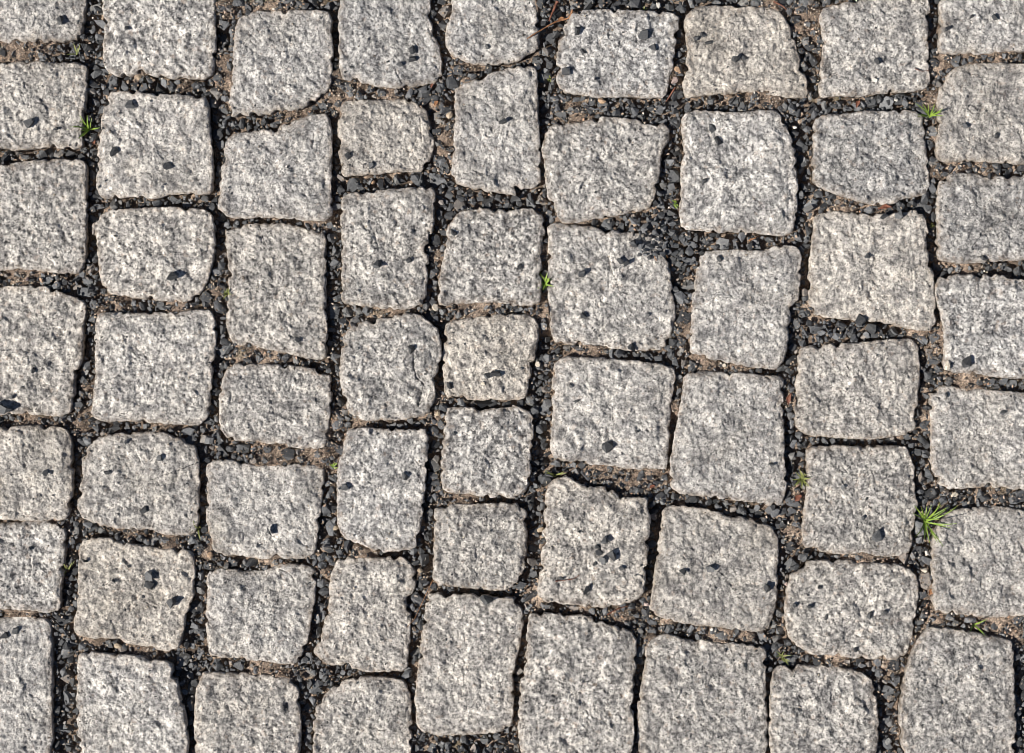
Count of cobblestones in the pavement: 61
